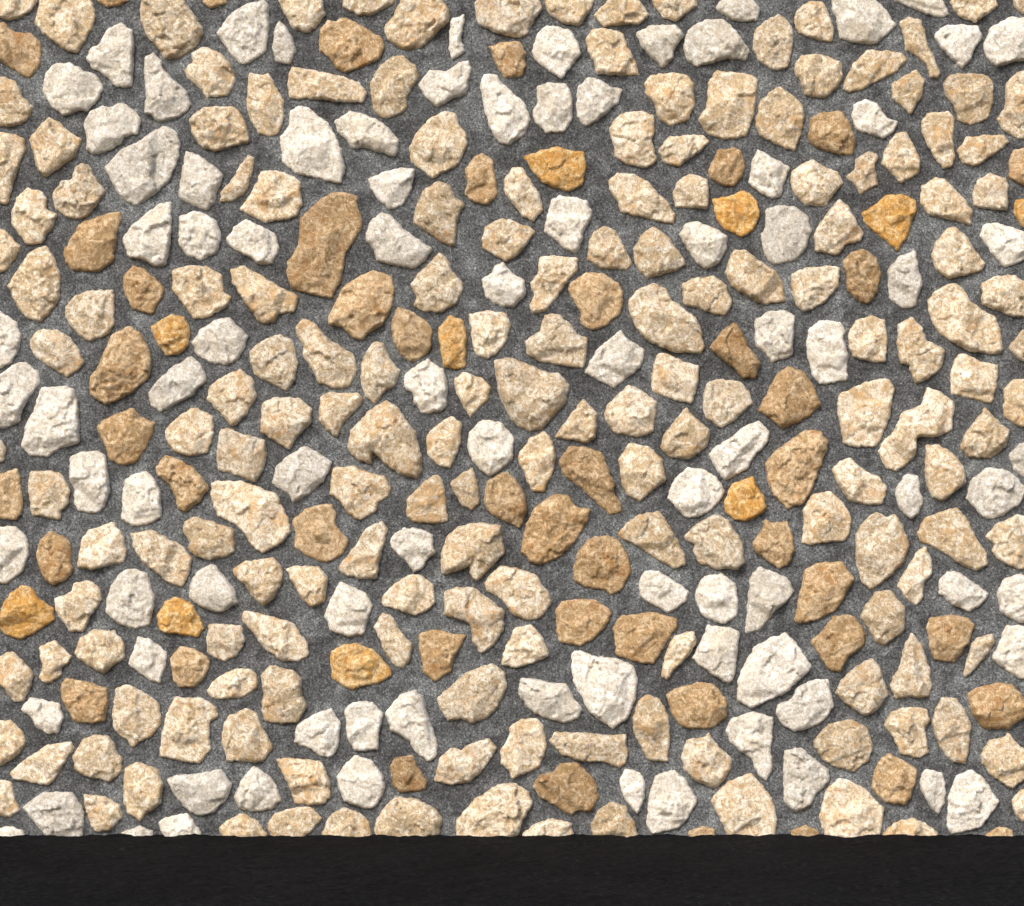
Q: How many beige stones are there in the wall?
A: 169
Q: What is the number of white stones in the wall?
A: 88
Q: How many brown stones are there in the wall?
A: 46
